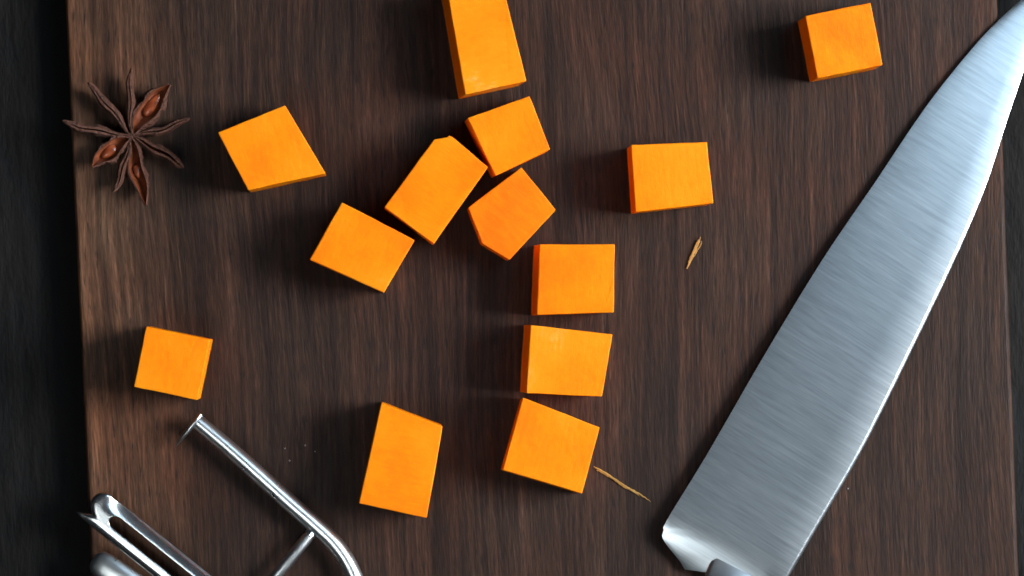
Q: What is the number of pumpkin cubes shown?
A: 13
